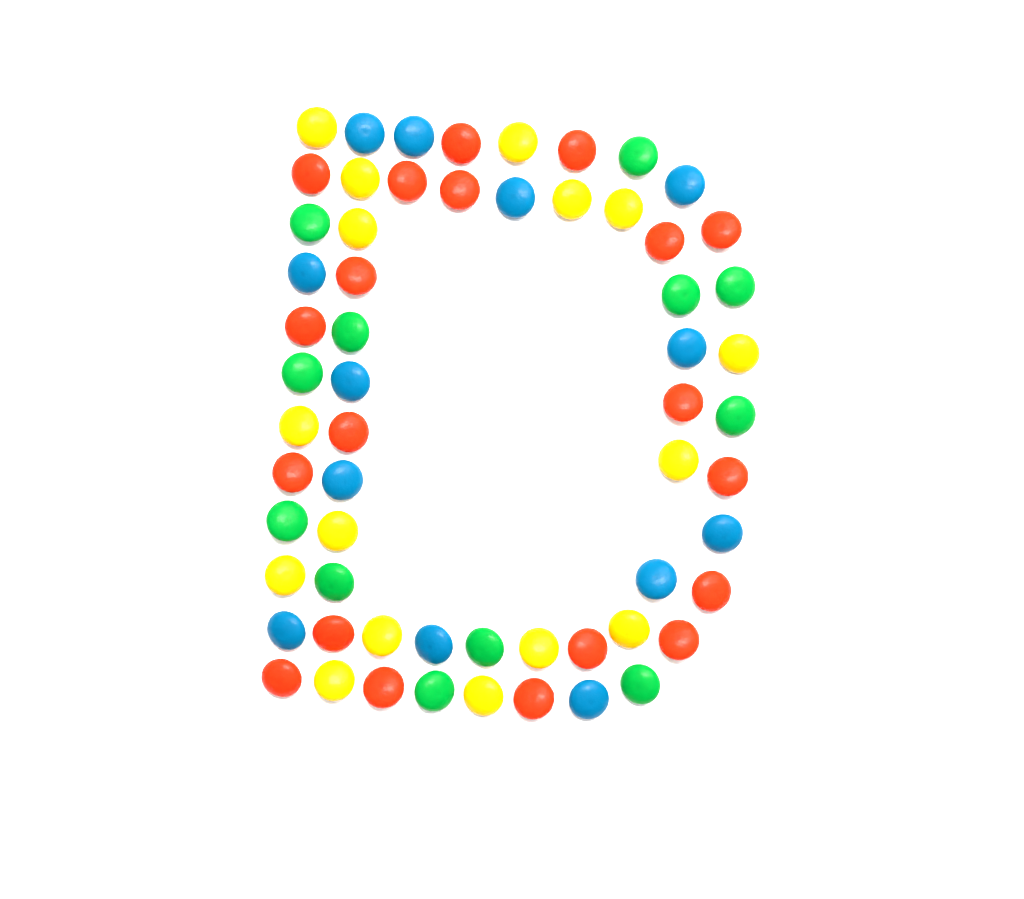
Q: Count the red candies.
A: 20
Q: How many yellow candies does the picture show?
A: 16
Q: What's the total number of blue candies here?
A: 13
